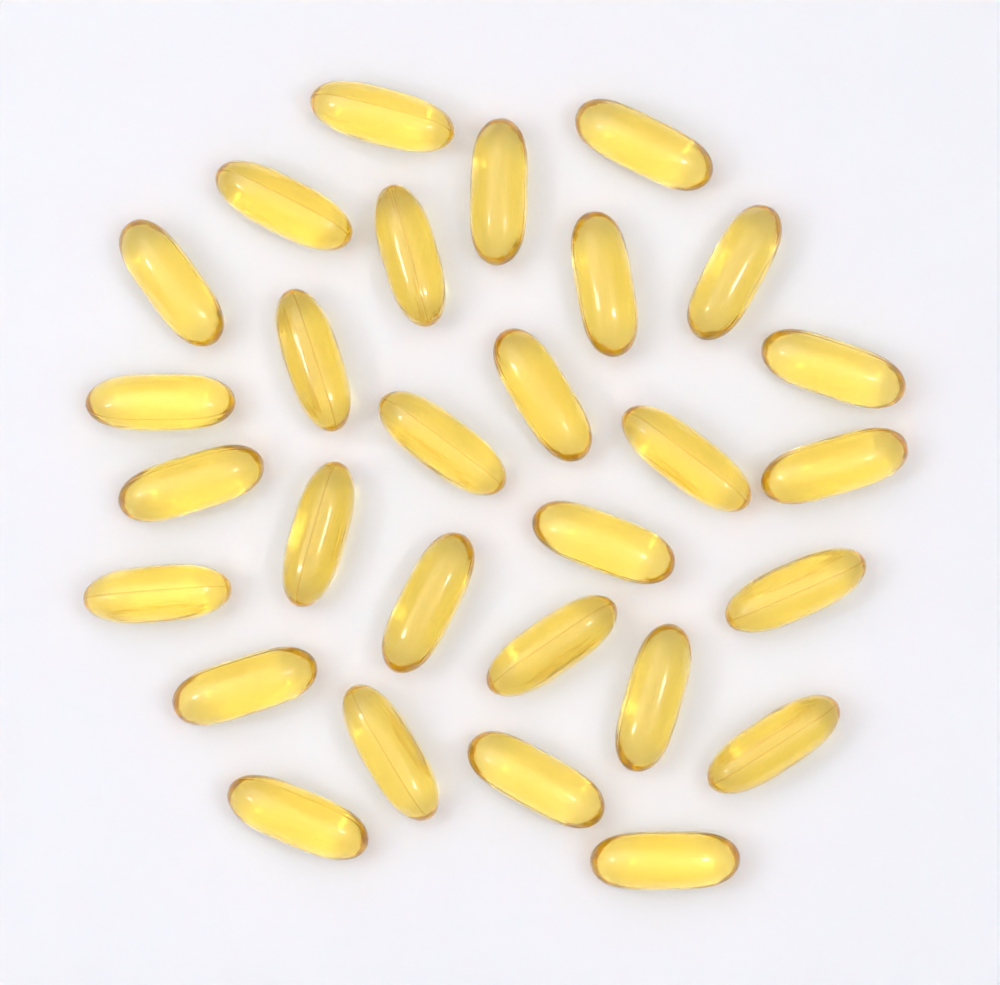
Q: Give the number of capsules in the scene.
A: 29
